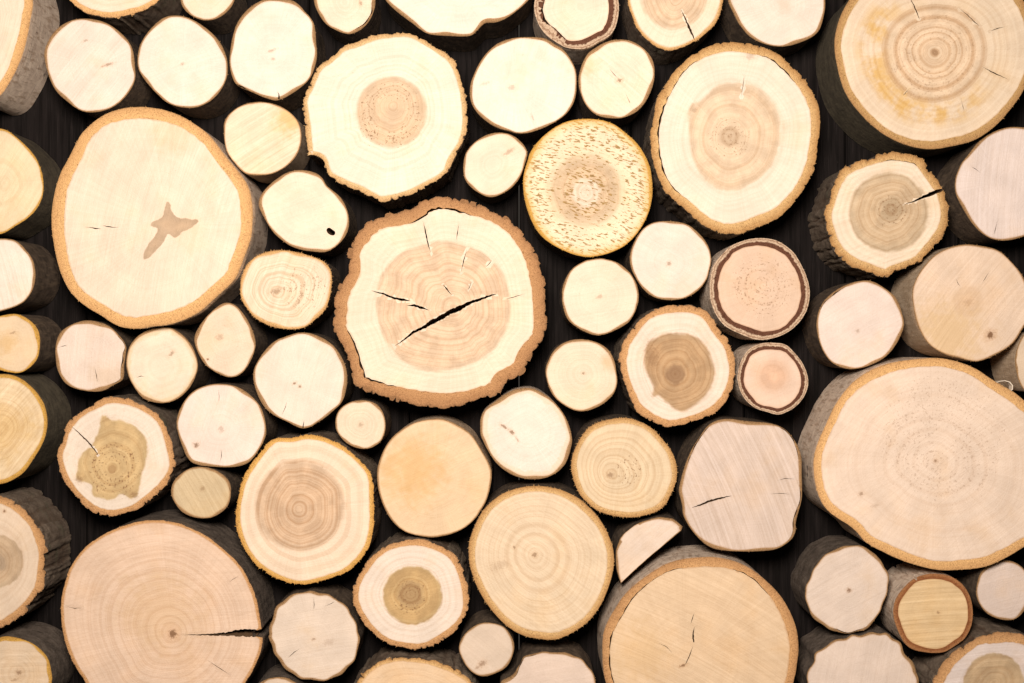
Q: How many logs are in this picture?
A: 69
